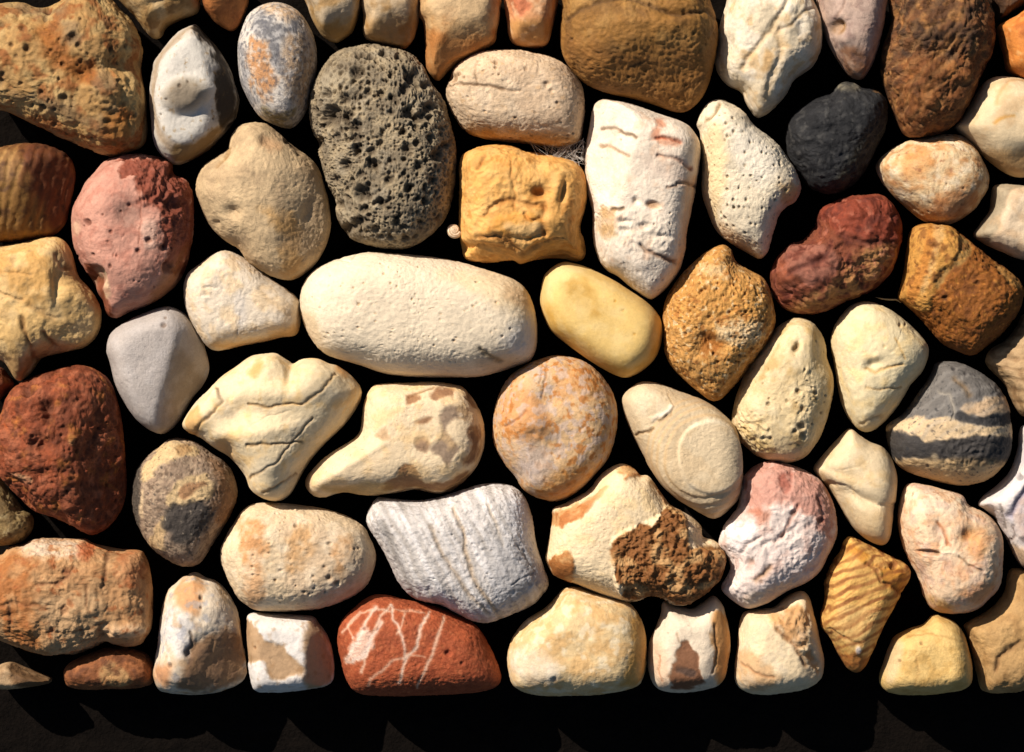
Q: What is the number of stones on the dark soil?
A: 66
